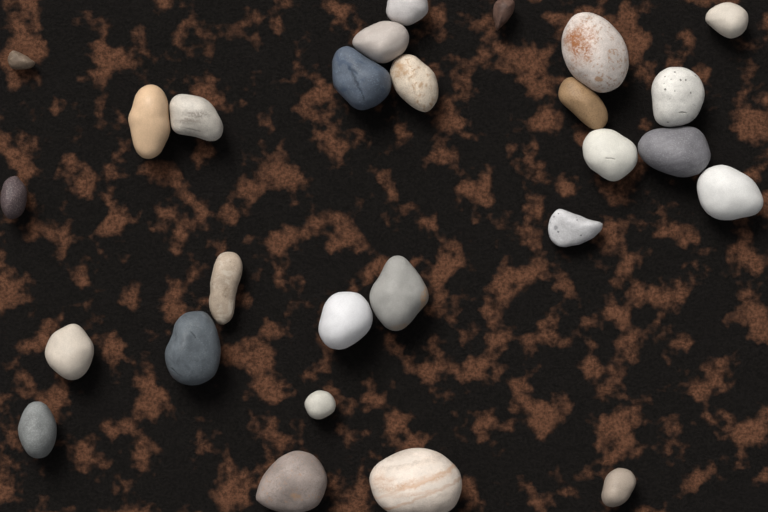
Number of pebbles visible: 27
